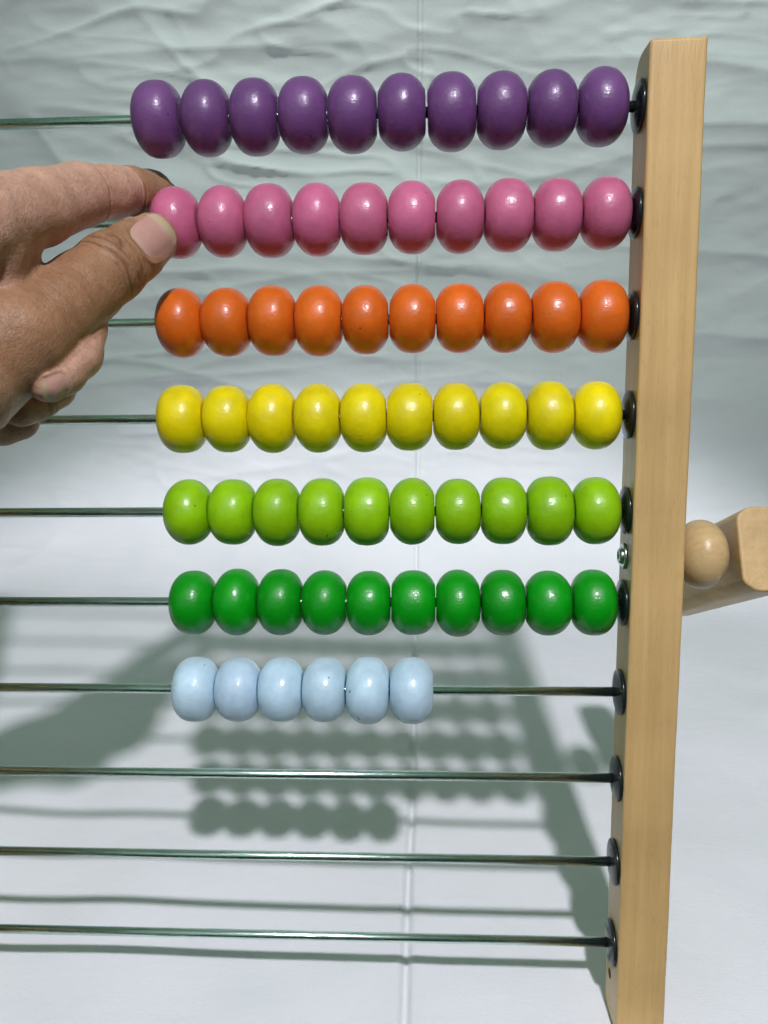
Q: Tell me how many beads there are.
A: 66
